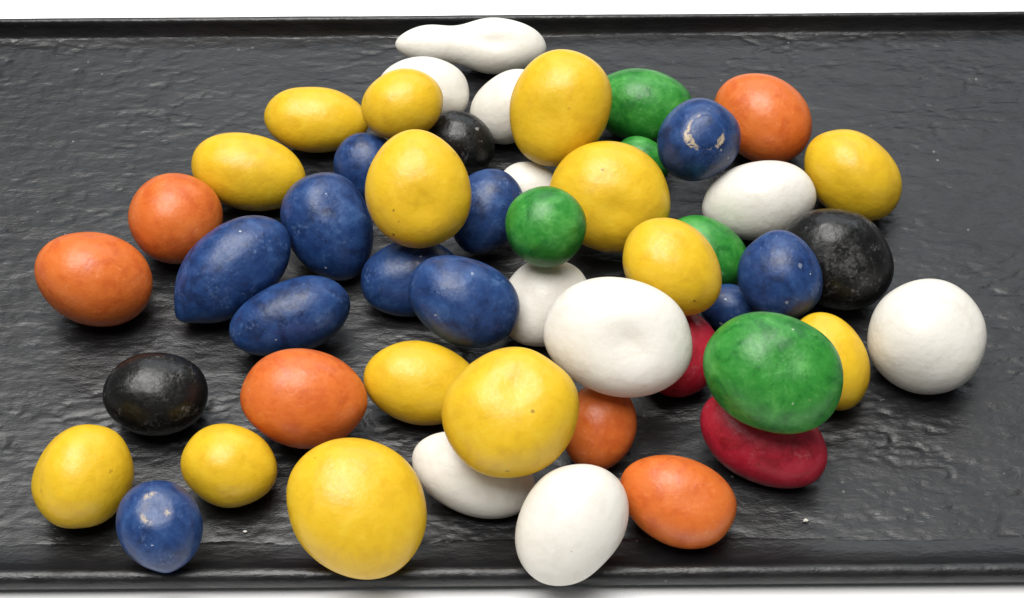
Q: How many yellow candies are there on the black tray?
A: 14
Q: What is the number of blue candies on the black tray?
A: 11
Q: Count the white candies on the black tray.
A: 10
